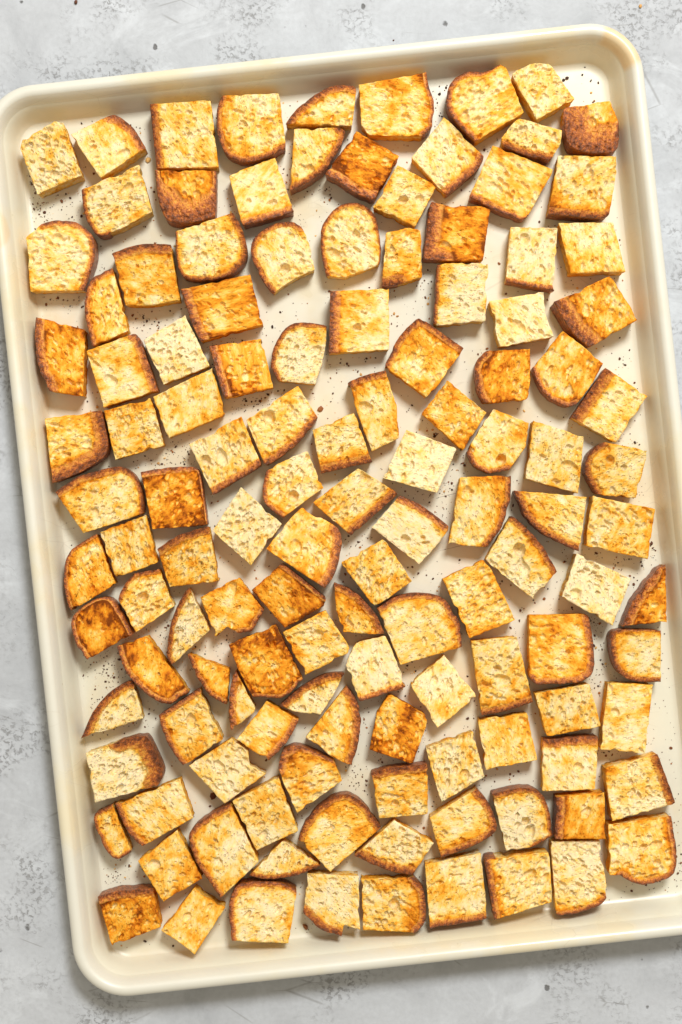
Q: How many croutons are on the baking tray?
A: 126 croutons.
